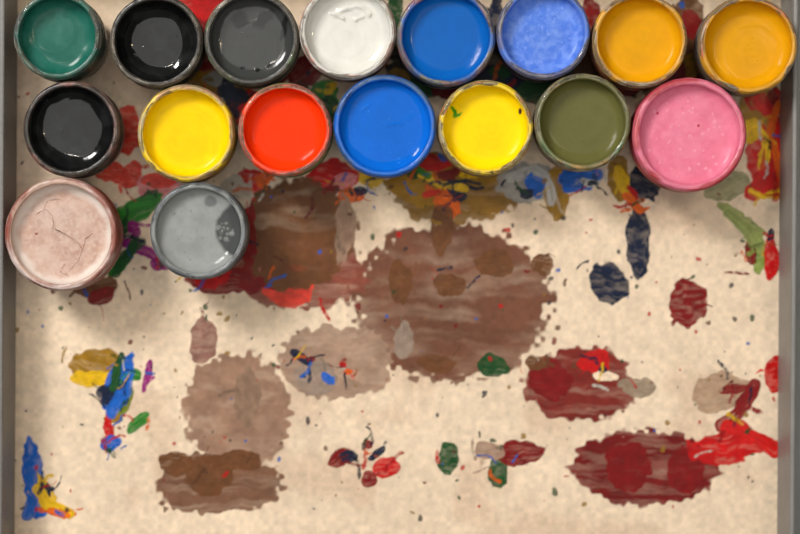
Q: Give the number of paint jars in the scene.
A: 17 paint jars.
